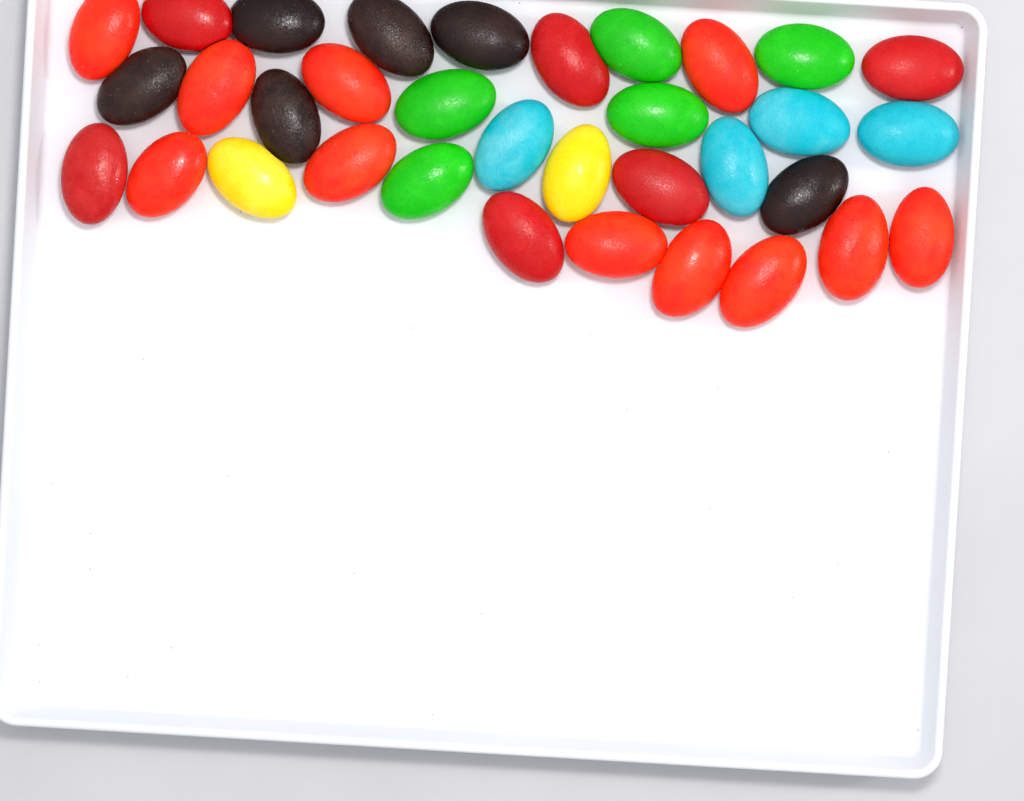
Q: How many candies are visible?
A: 34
